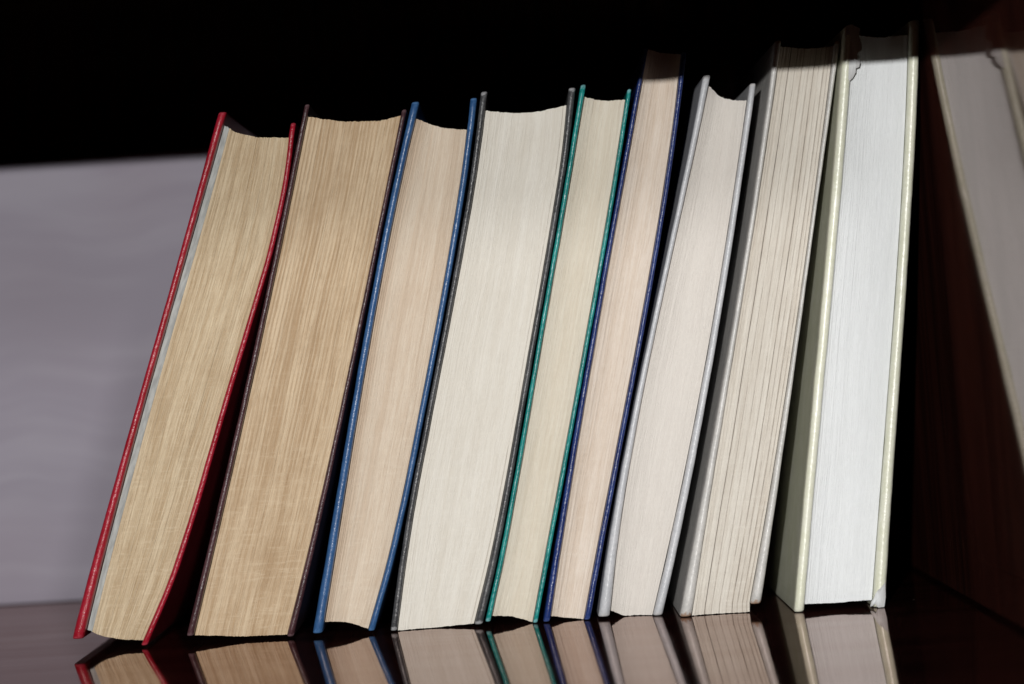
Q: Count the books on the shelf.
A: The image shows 9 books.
